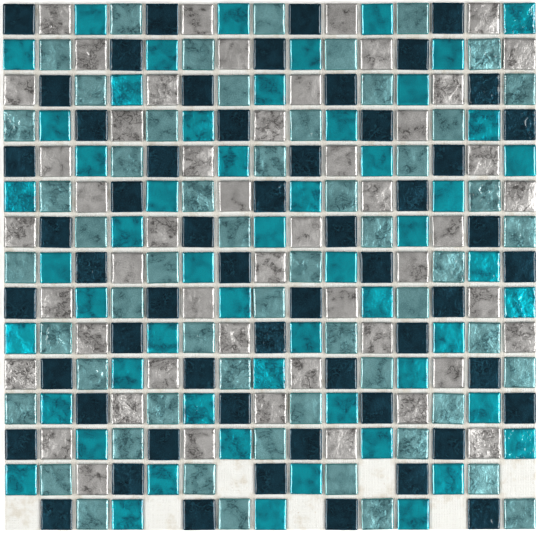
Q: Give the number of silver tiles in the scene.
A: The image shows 50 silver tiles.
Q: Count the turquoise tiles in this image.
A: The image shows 56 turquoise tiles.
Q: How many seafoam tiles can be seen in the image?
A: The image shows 56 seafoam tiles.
